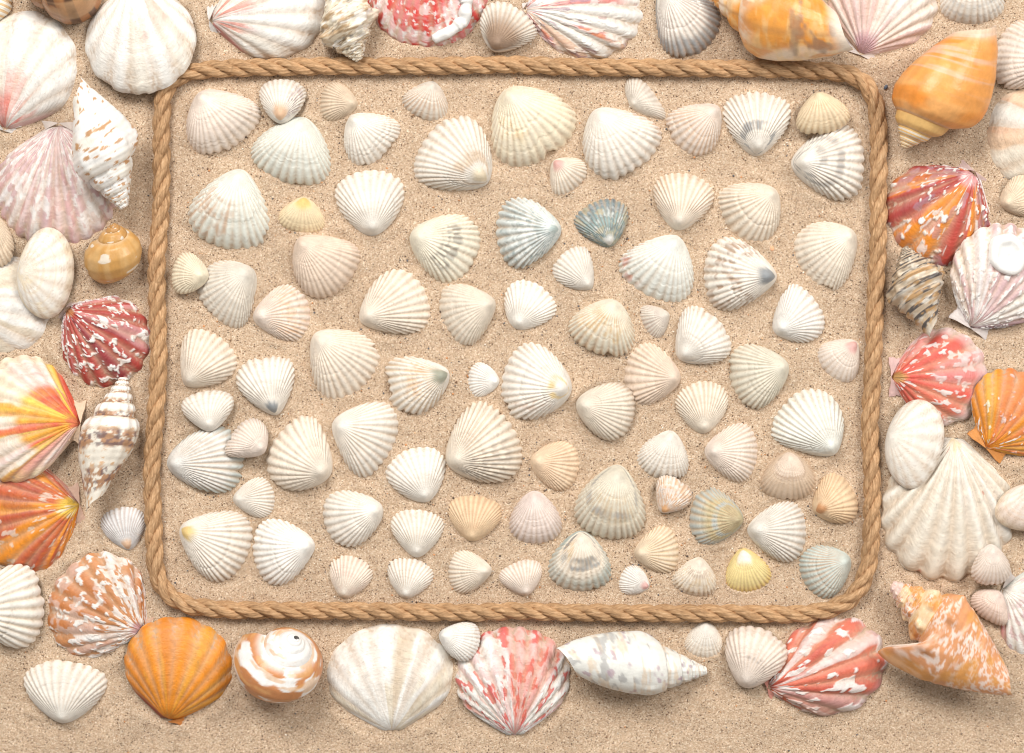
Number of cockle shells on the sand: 97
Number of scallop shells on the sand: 23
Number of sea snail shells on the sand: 12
